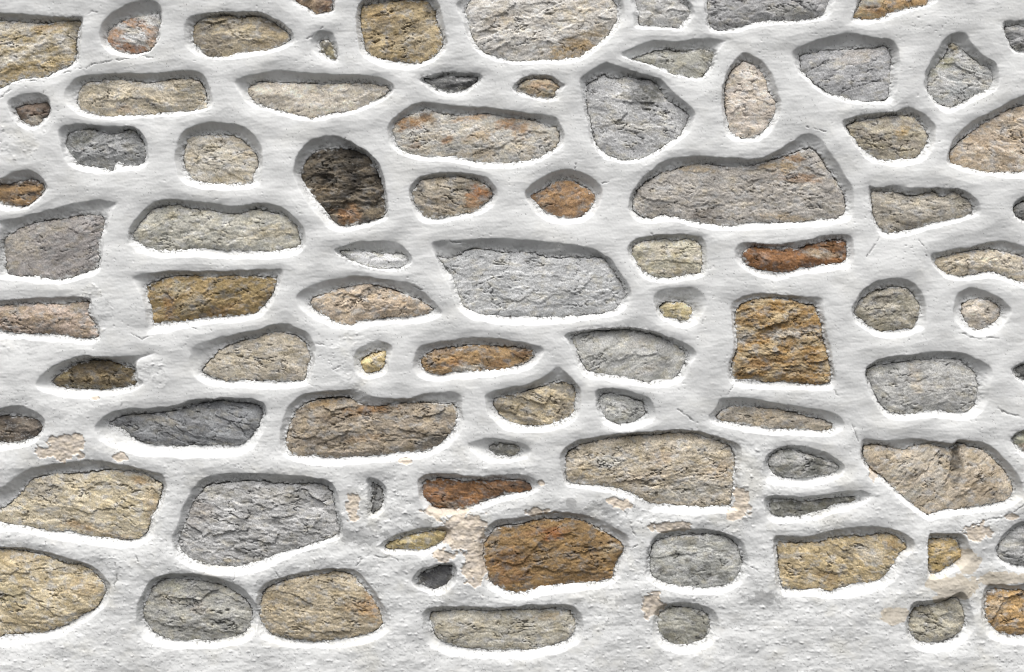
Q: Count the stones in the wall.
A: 84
